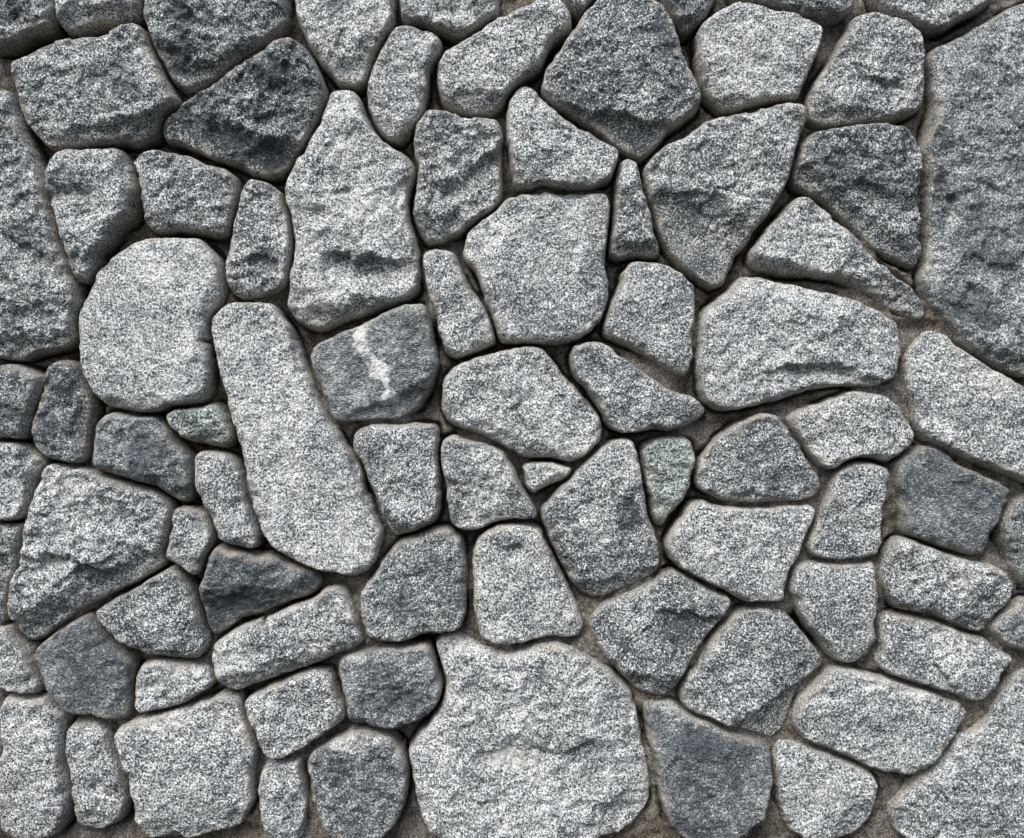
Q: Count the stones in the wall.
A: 84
